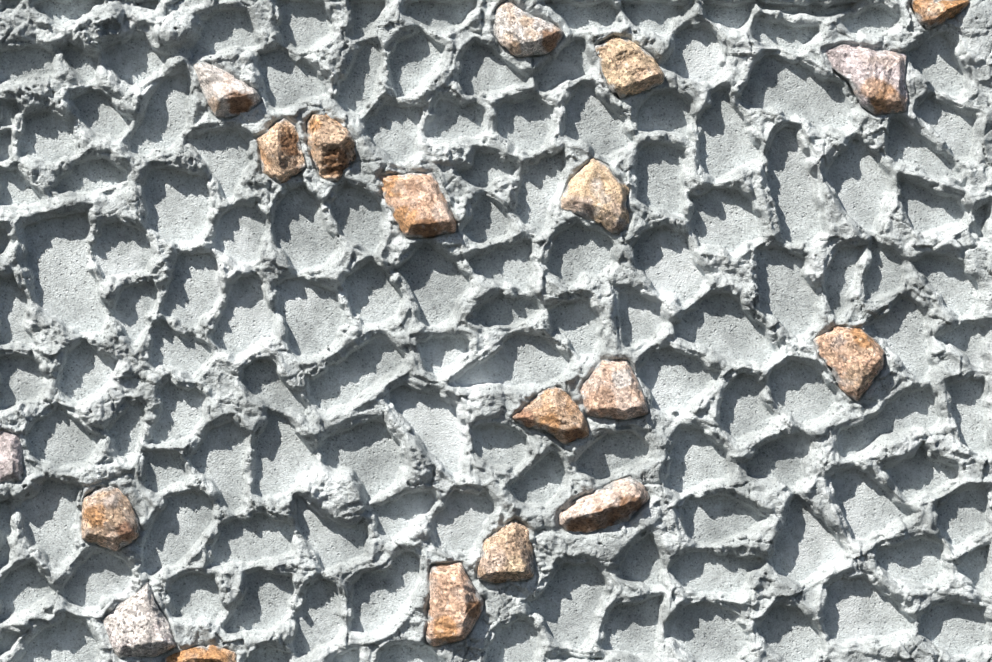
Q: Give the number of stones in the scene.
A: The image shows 19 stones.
